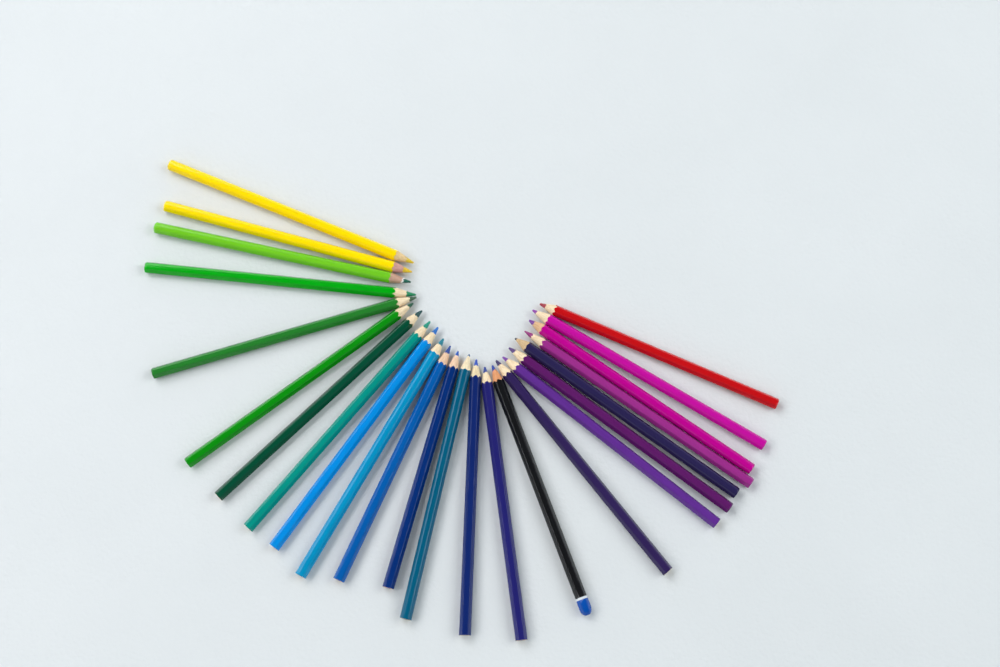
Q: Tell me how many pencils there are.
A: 24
